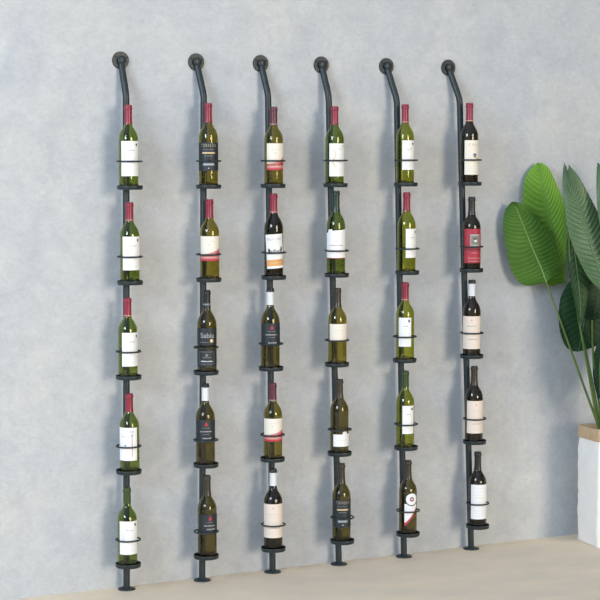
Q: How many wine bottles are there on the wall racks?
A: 30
